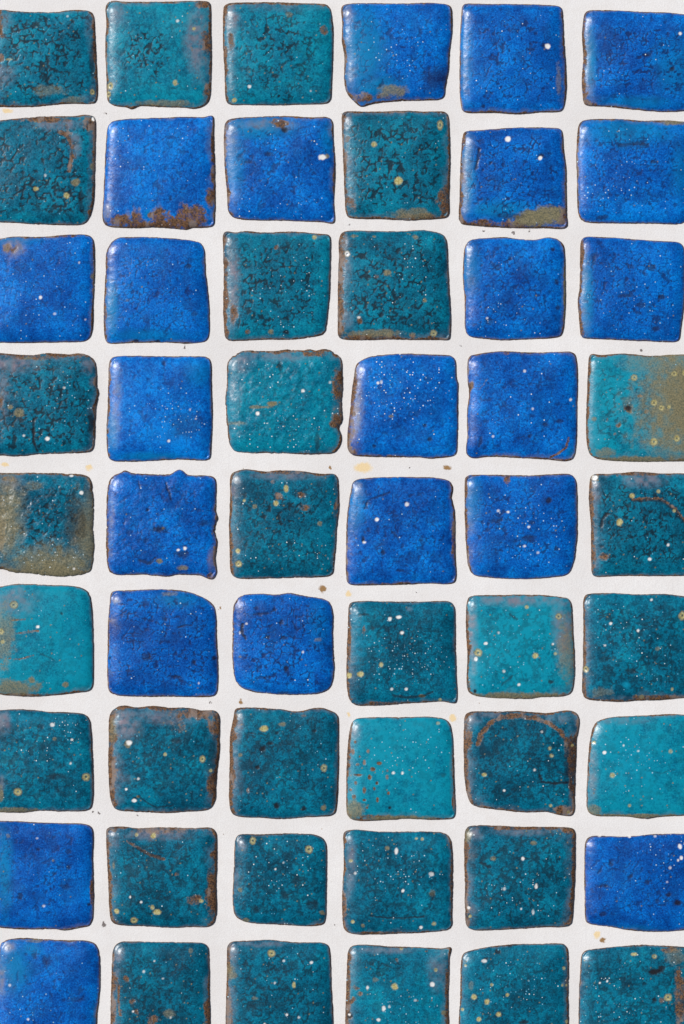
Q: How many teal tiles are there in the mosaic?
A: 32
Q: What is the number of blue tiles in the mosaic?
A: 22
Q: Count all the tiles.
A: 54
